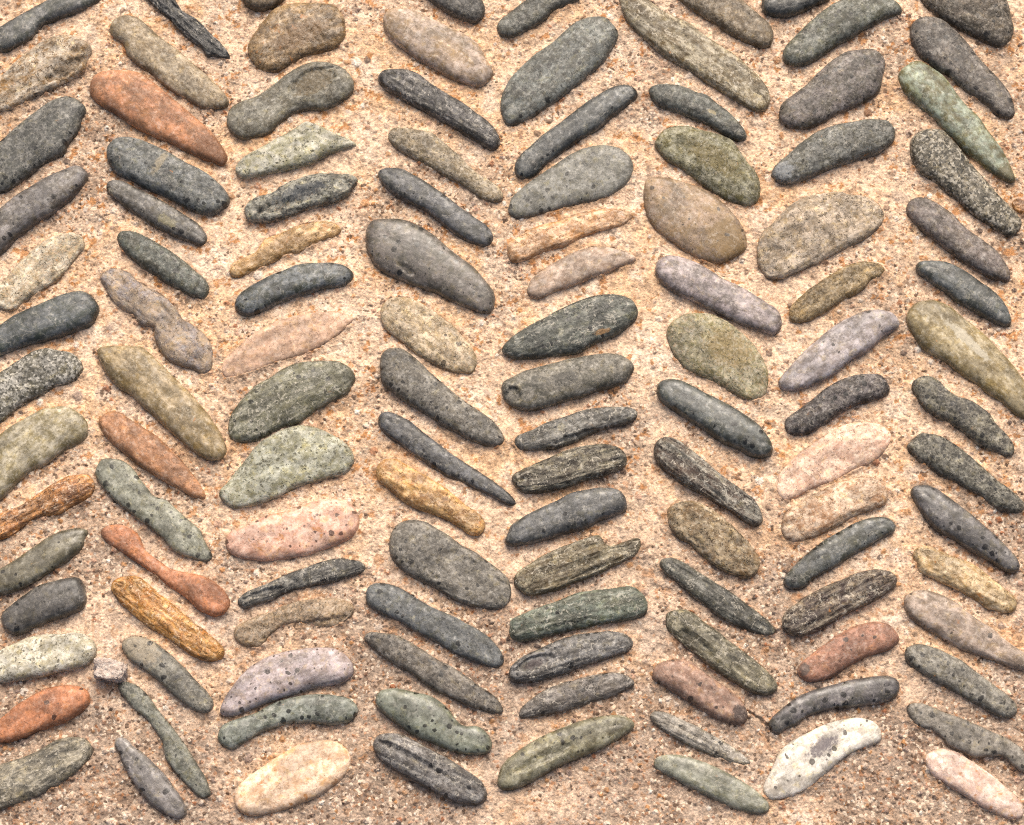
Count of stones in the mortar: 122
